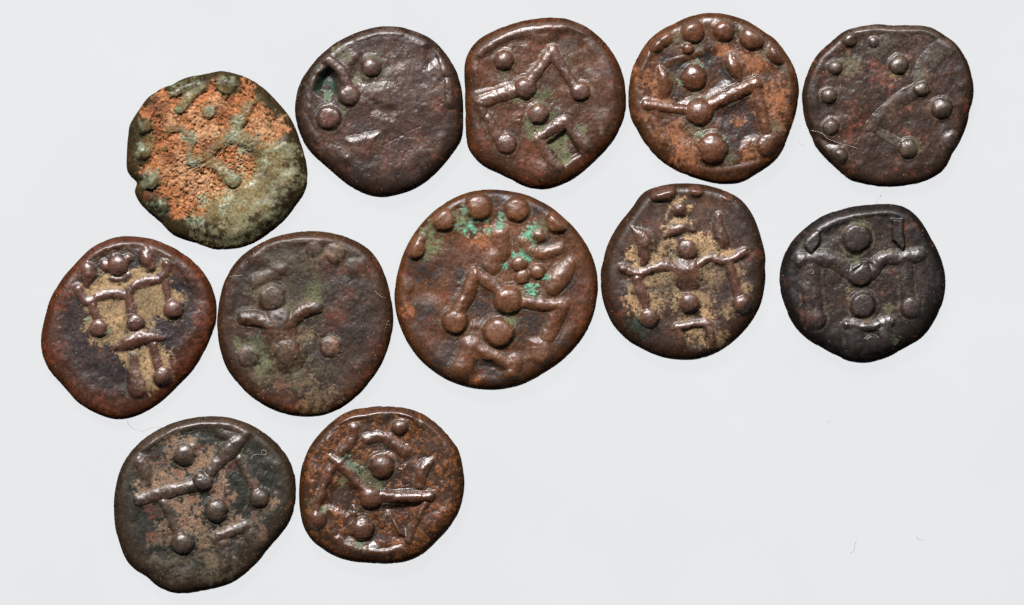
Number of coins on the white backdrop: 12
